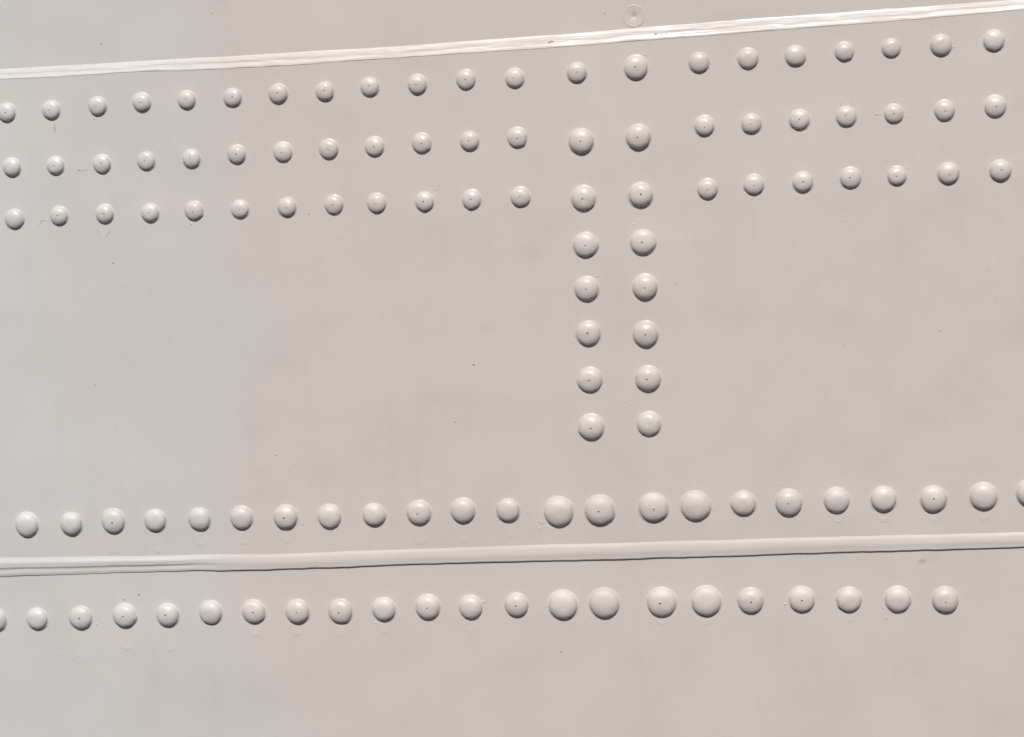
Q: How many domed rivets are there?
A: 118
